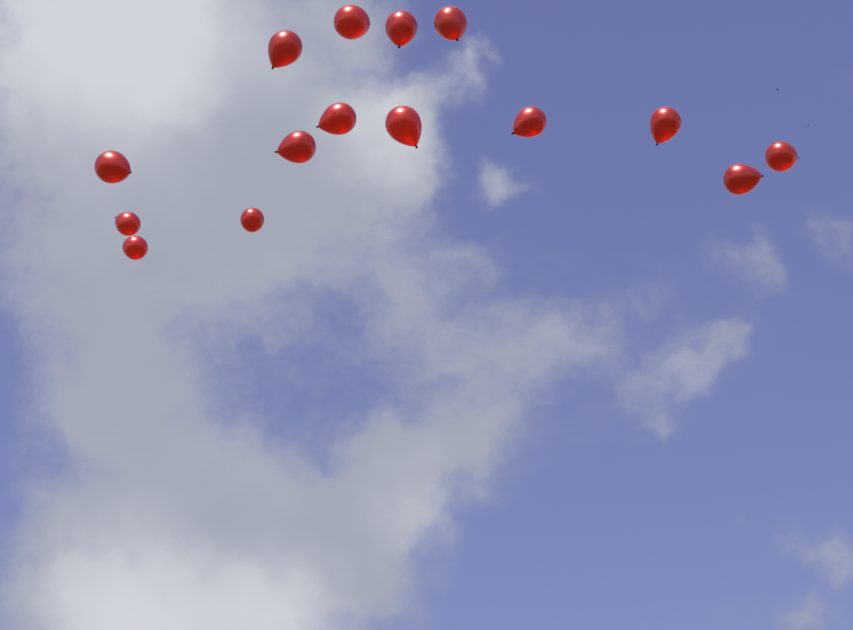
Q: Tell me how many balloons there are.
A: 15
